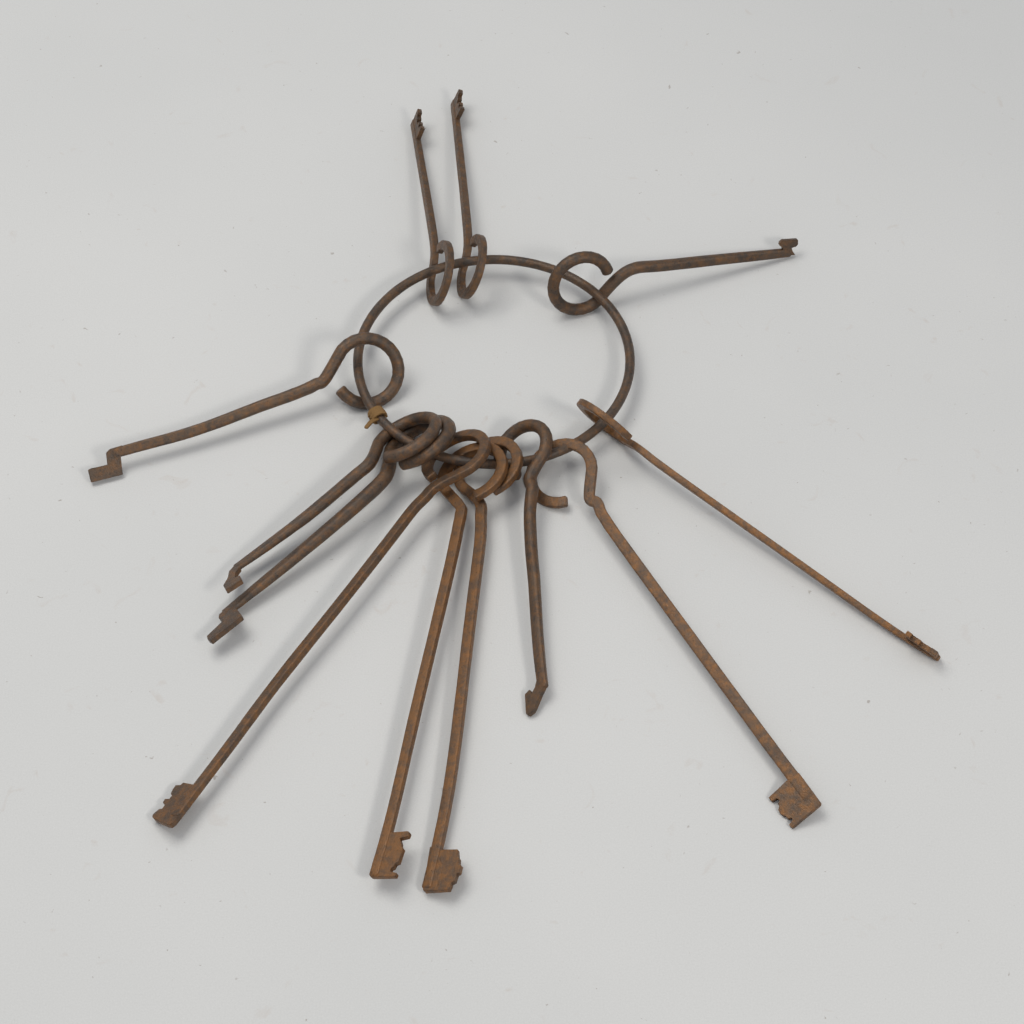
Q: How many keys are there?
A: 12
